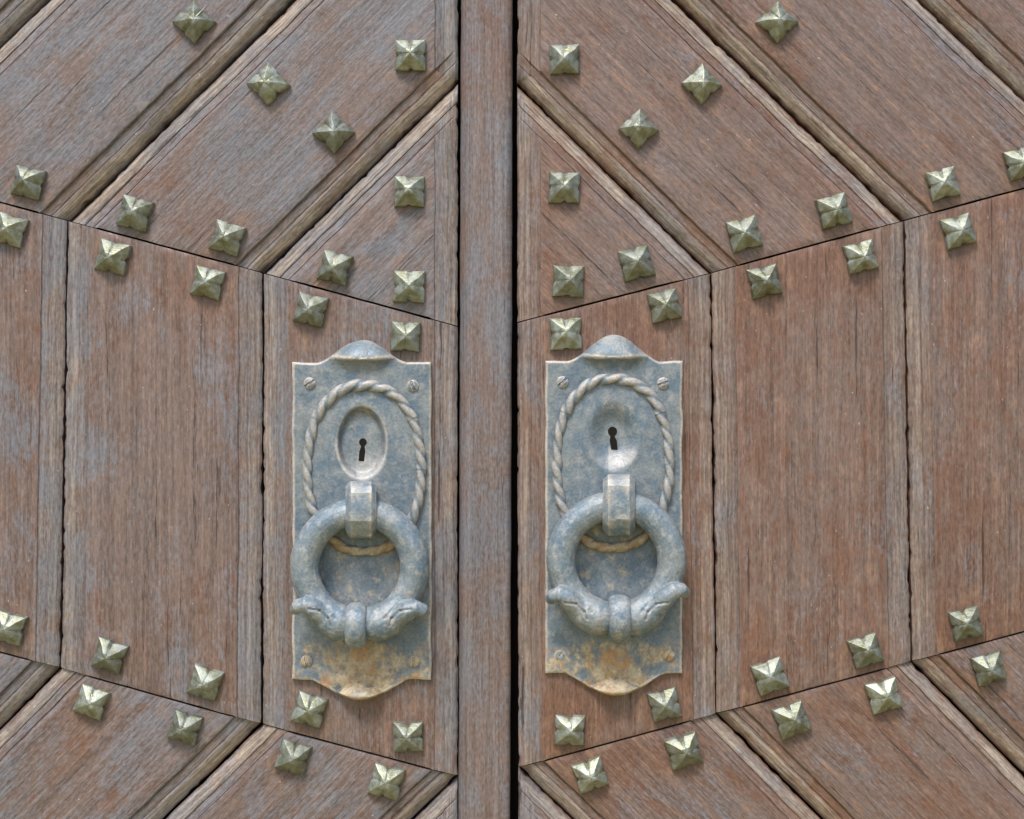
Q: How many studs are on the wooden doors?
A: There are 50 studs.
